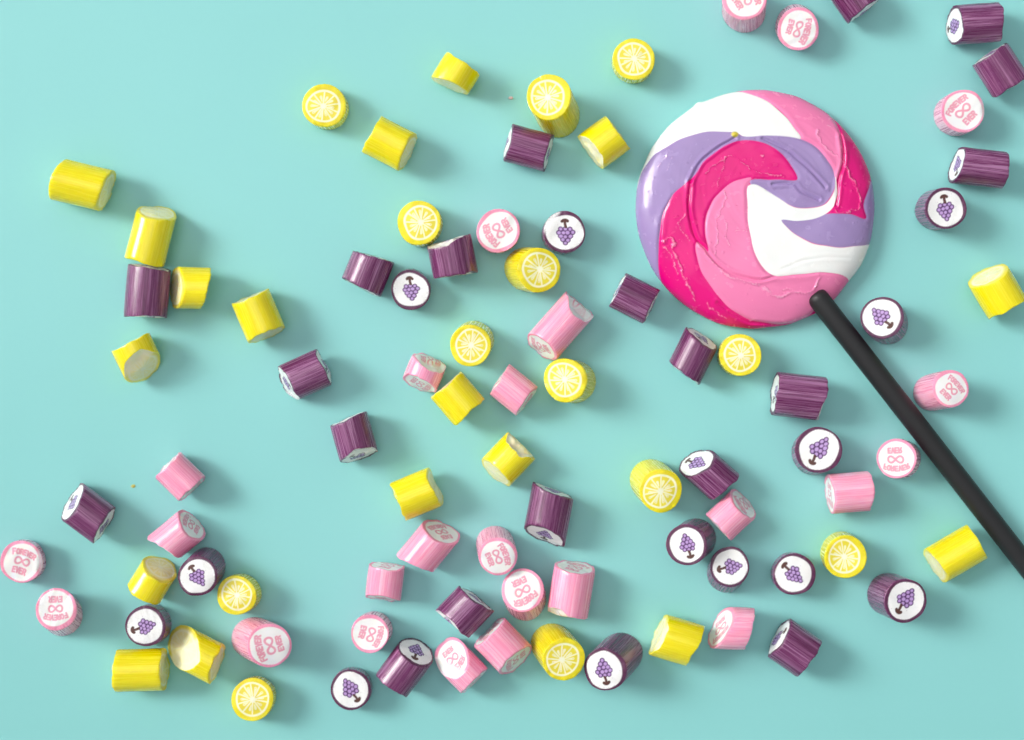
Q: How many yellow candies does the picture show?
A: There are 30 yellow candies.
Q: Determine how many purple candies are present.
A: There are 32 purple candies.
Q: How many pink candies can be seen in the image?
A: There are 25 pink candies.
